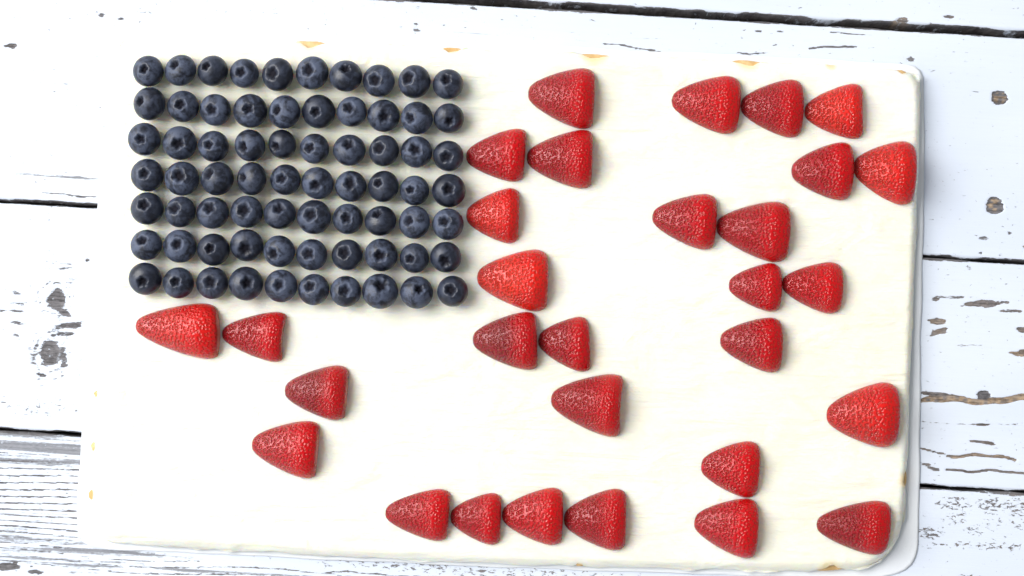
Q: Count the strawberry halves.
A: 30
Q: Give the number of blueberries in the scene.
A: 70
